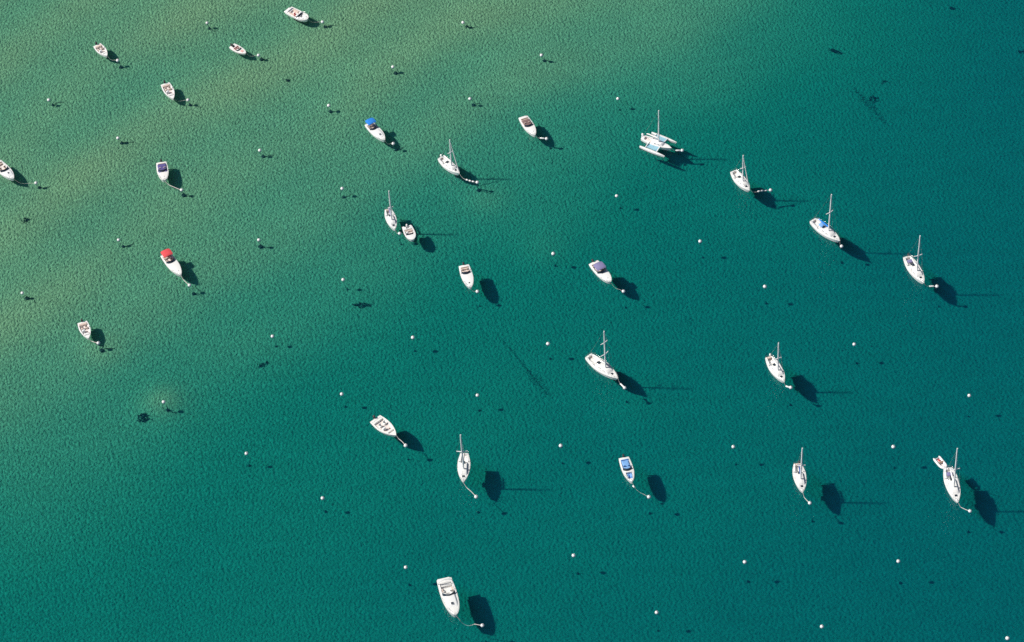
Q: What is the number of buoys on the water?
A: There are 65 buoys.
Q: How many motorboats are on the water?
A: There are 16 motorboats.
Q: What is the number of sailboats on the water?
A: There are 11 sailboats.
